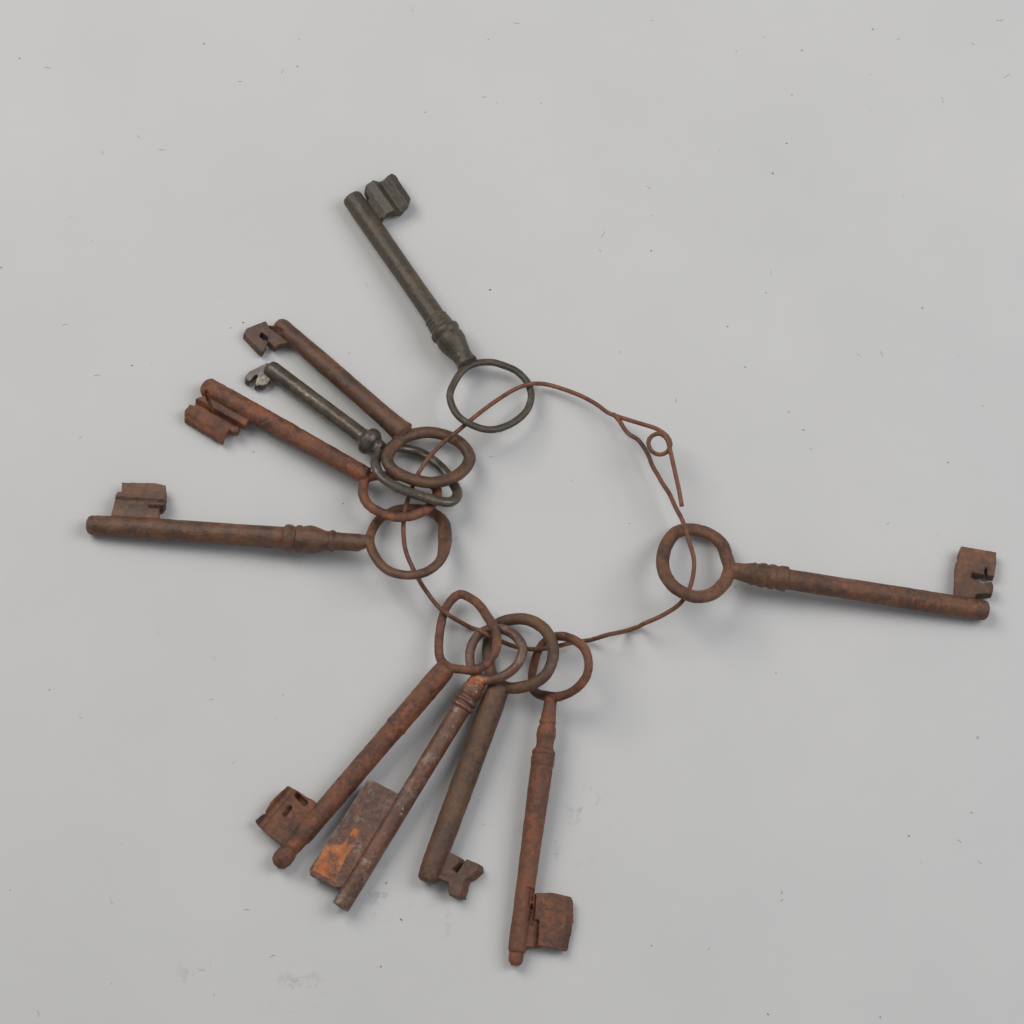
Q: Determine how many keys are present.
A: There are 10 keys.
